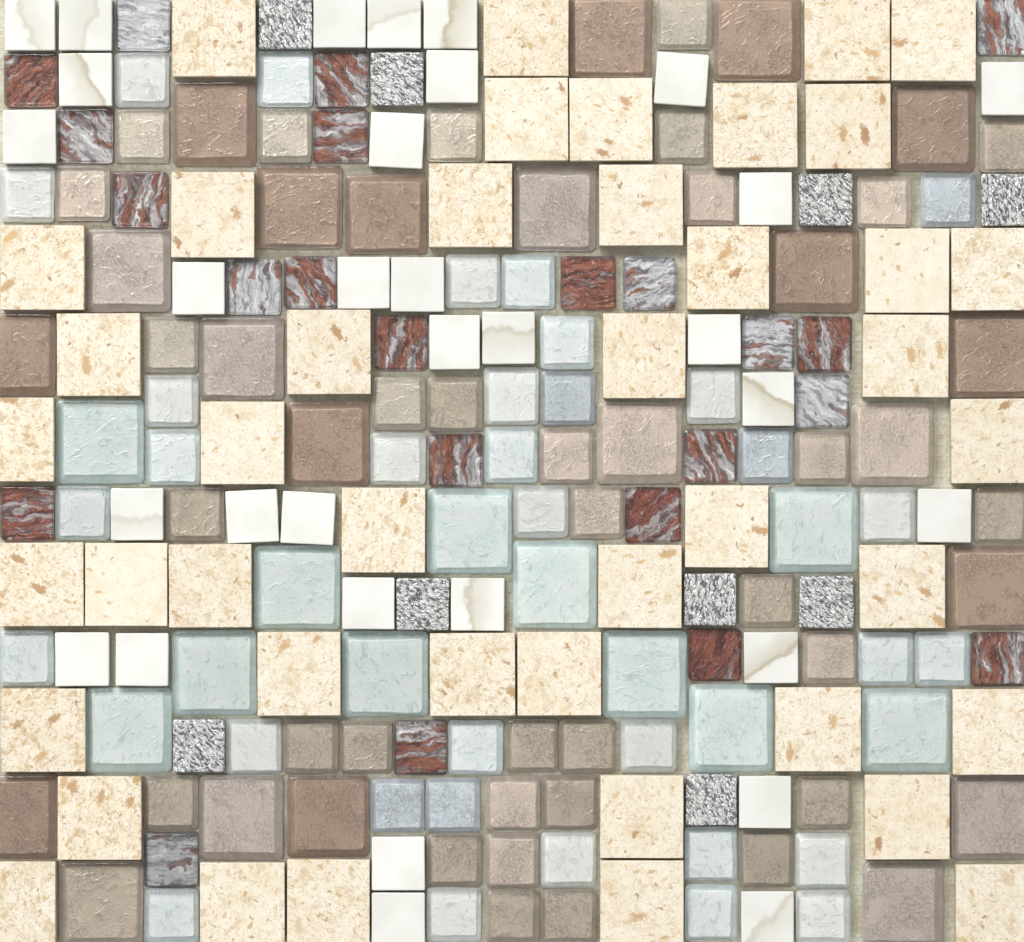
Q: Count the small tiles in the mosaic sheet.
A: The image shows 129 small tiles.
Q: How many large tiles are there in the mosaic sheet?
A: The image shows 76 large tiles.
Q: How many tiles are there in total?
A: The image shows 205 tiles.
